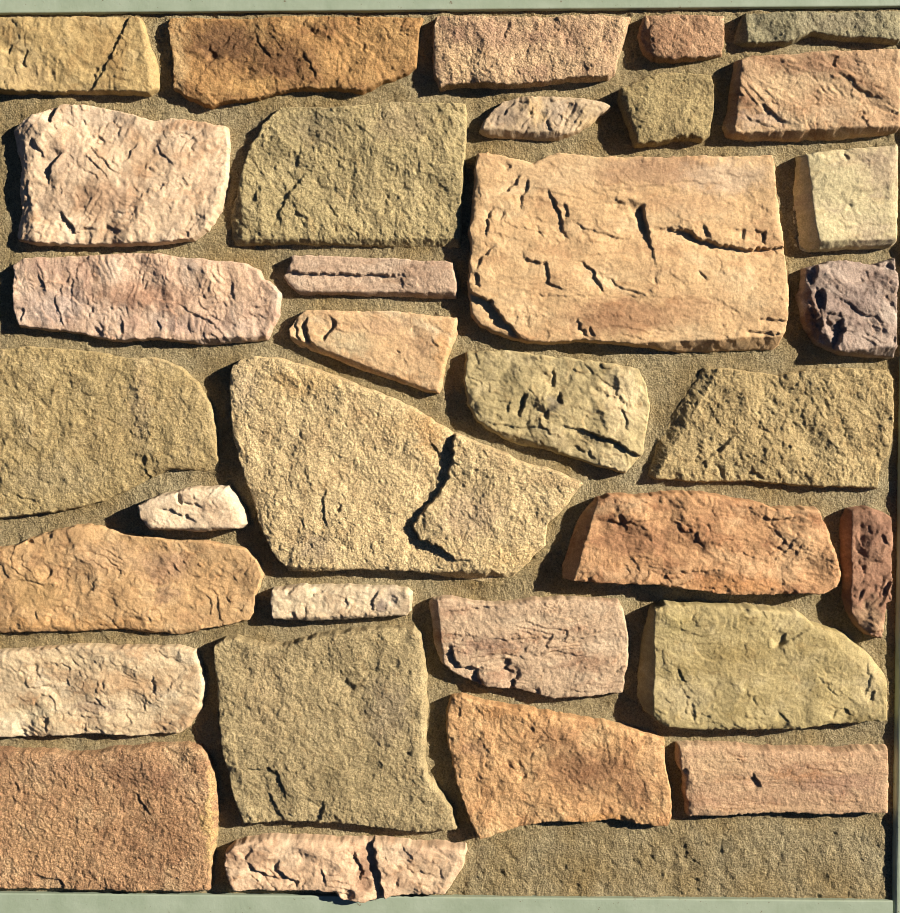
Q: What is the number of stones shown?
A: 33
